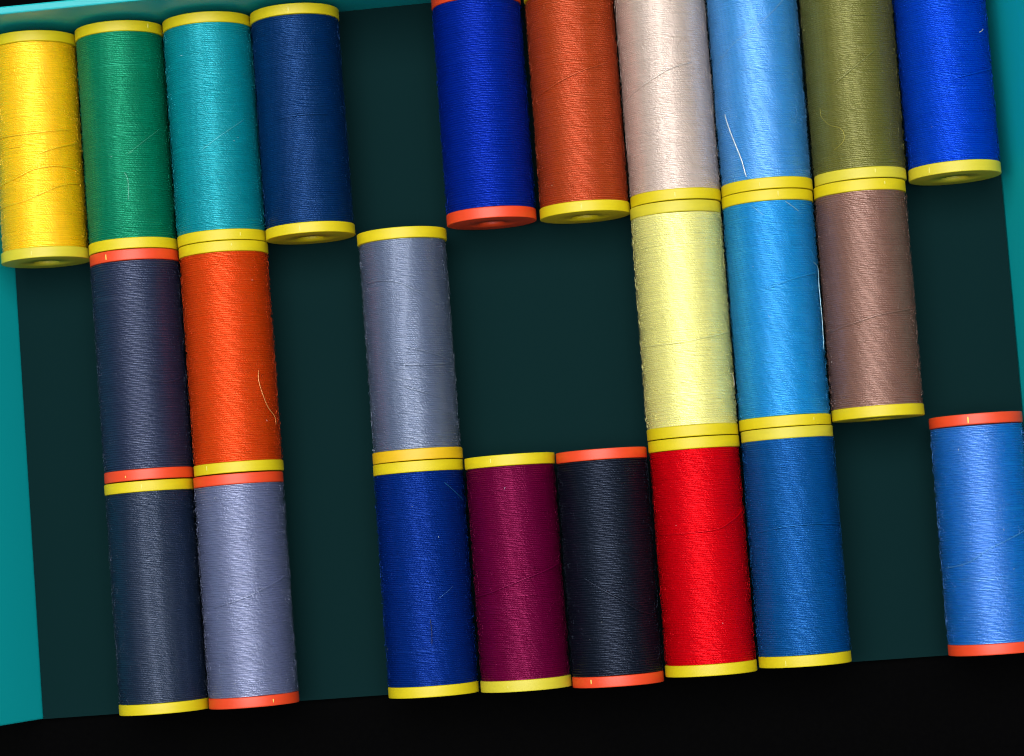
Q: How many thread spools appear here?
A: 24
